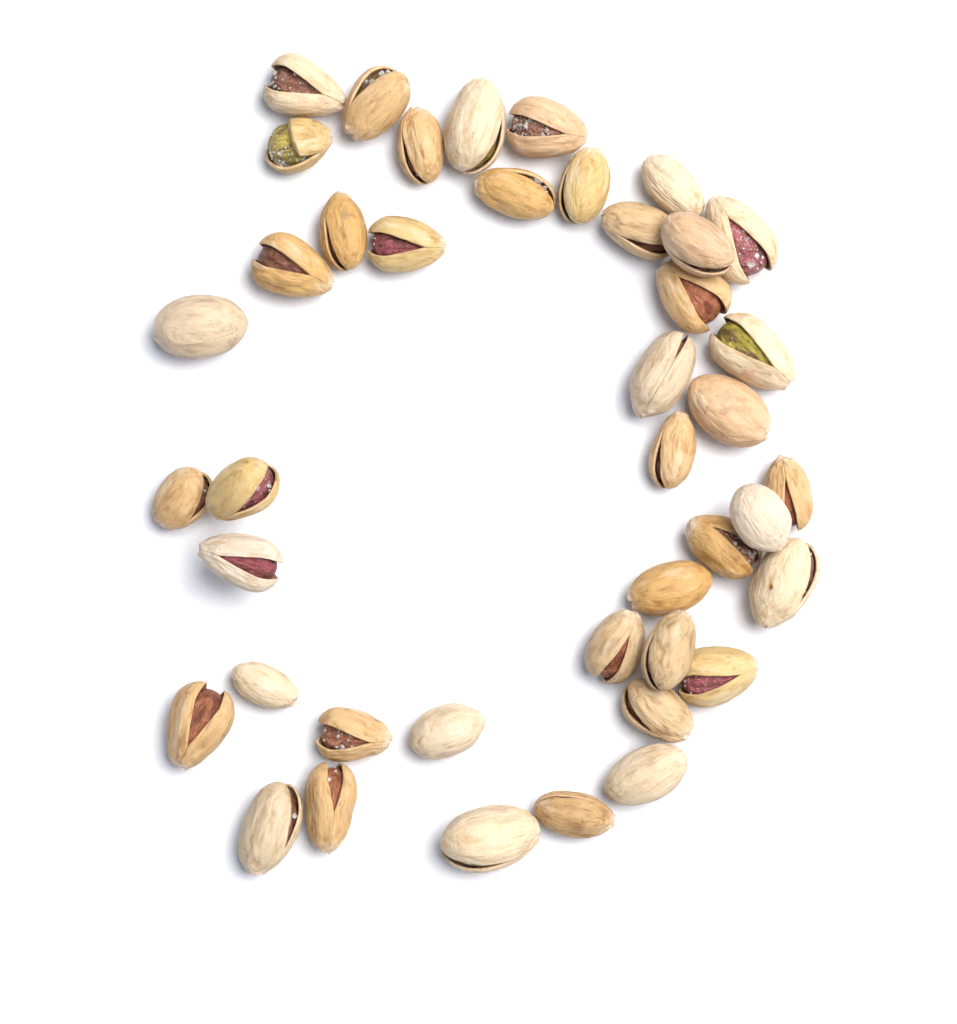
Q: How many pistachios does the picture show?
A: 42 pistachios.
